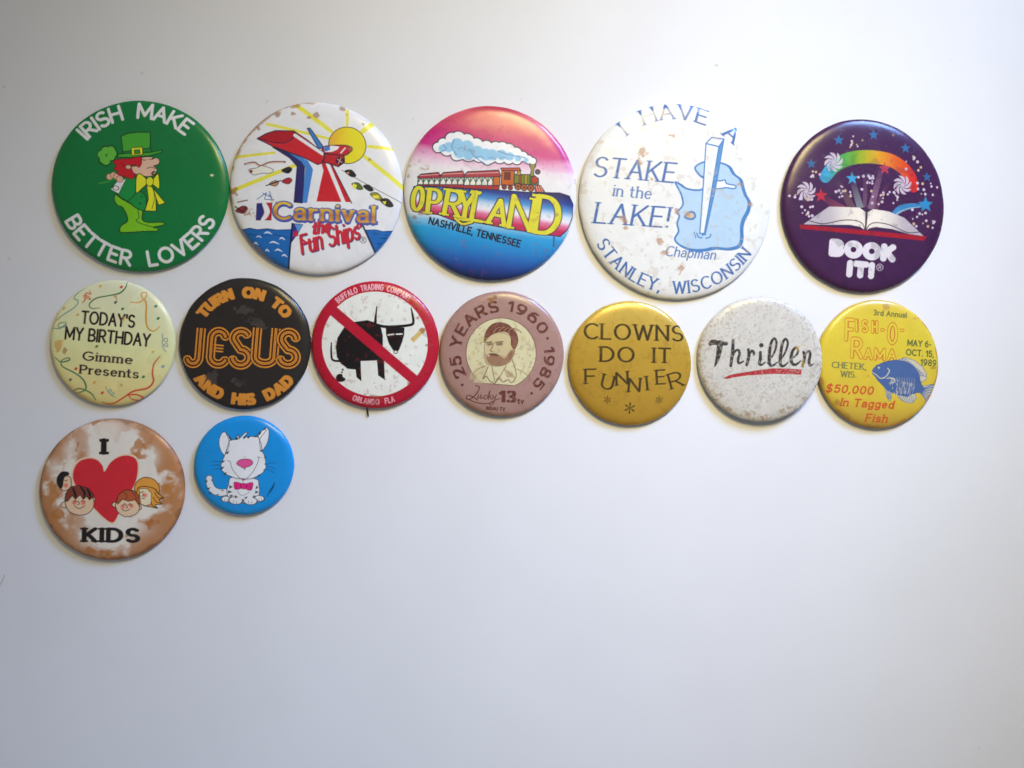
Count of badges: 14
